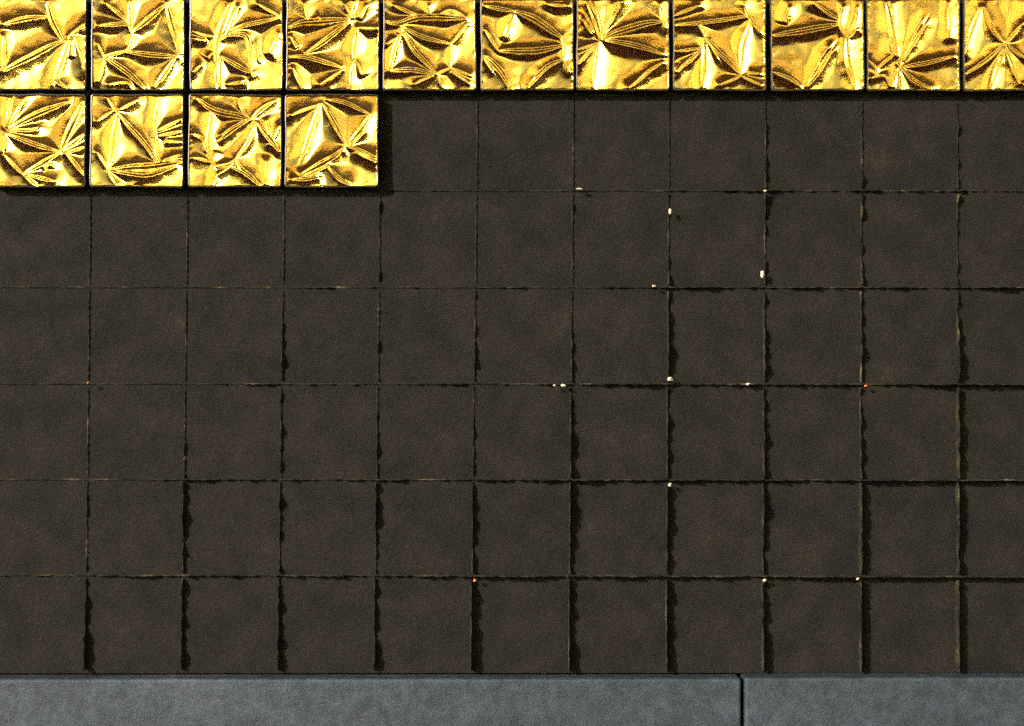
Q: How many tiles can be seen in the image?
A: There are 15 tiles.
